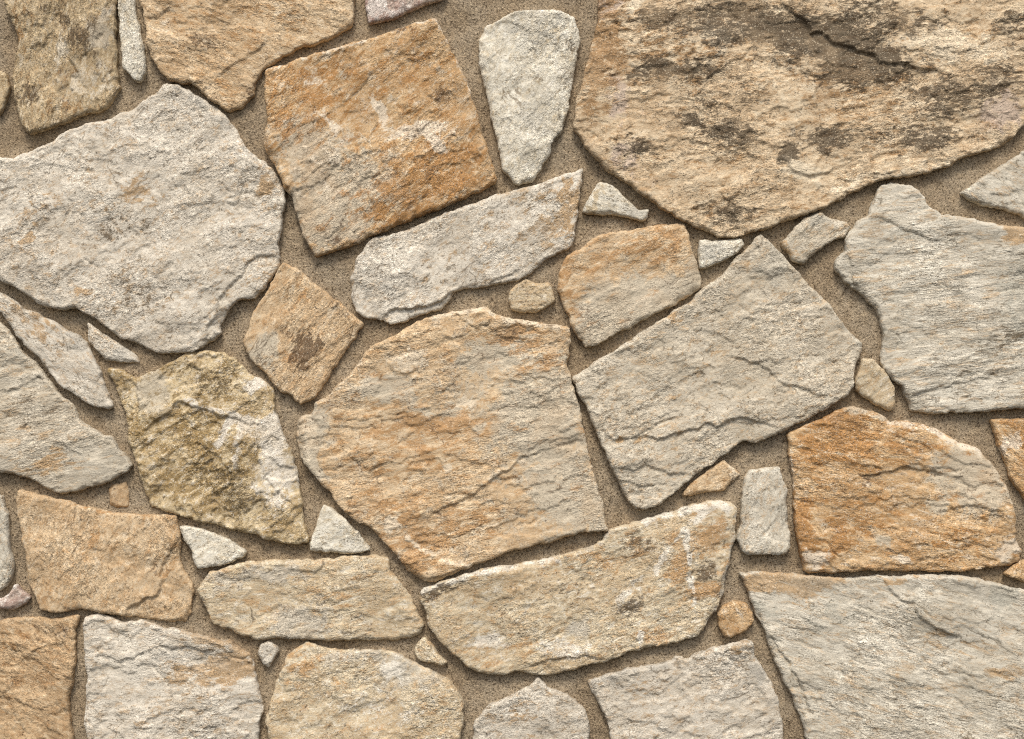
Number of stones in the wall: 47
